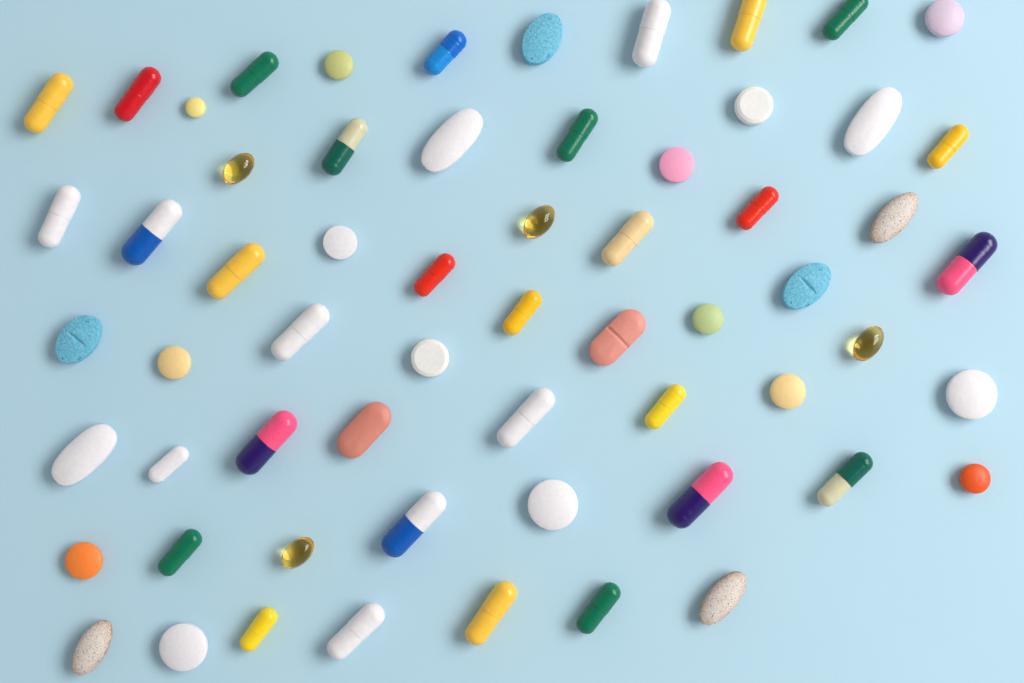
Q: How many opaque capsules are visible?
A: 30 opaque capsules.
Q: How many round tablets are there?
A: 15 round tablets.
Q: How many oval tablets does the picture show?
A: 12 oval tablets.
